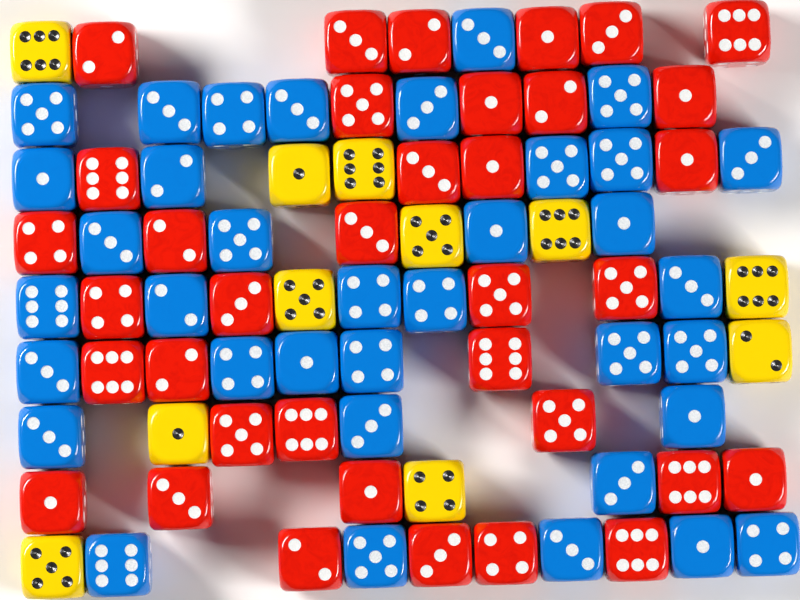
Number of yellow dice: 11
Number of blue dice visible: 36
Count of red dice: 36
